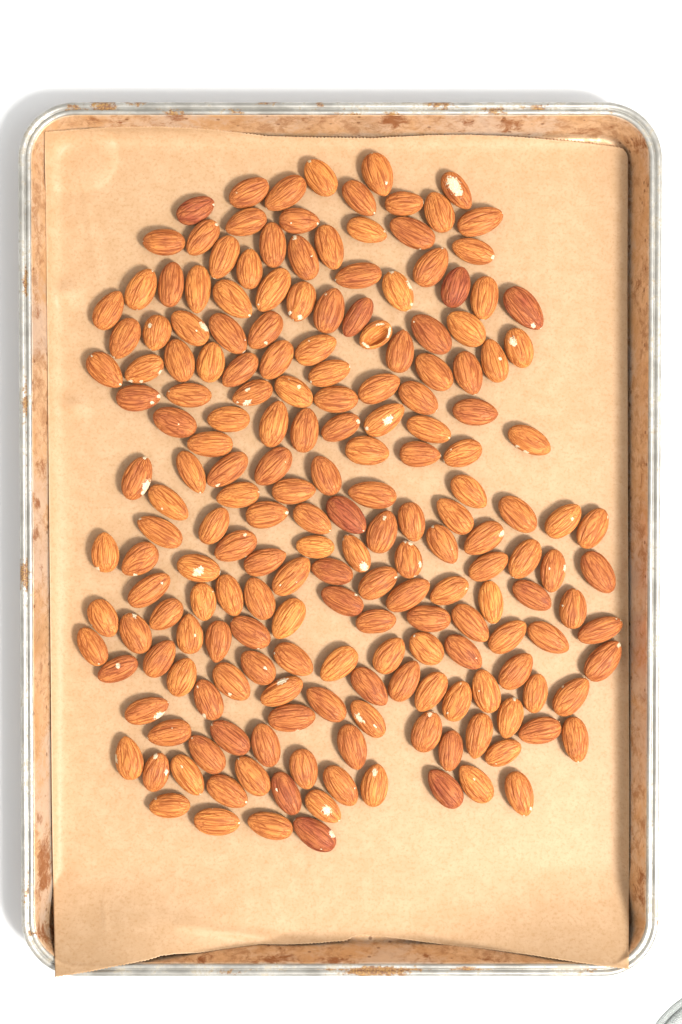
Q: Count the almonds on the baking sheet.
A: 194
